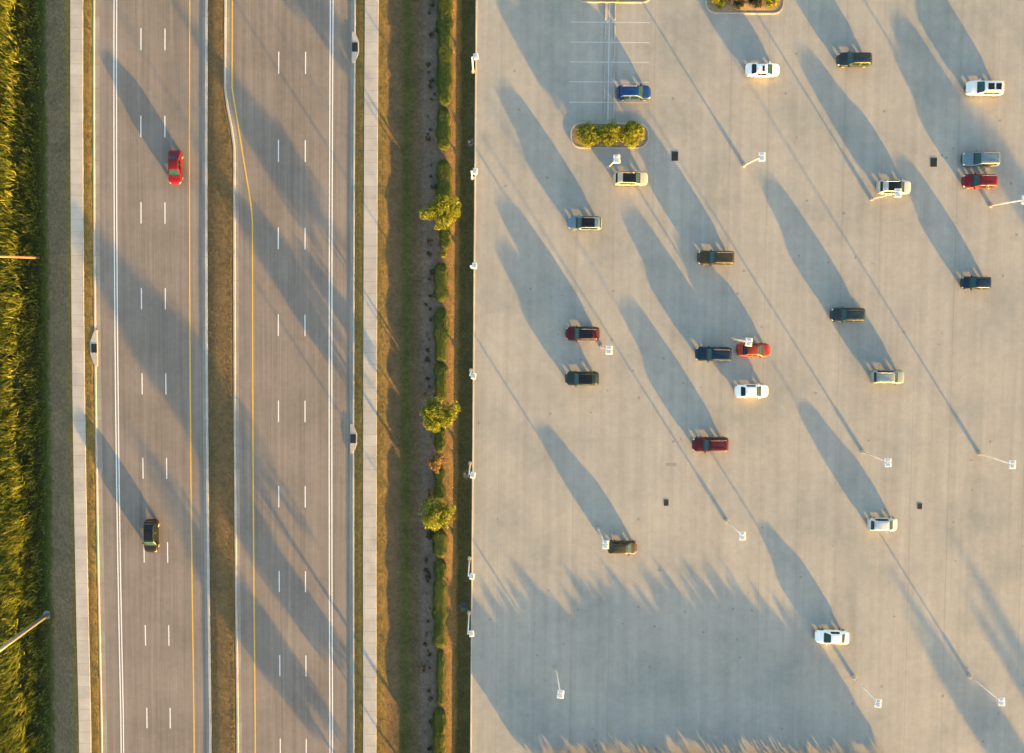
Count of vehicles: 24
